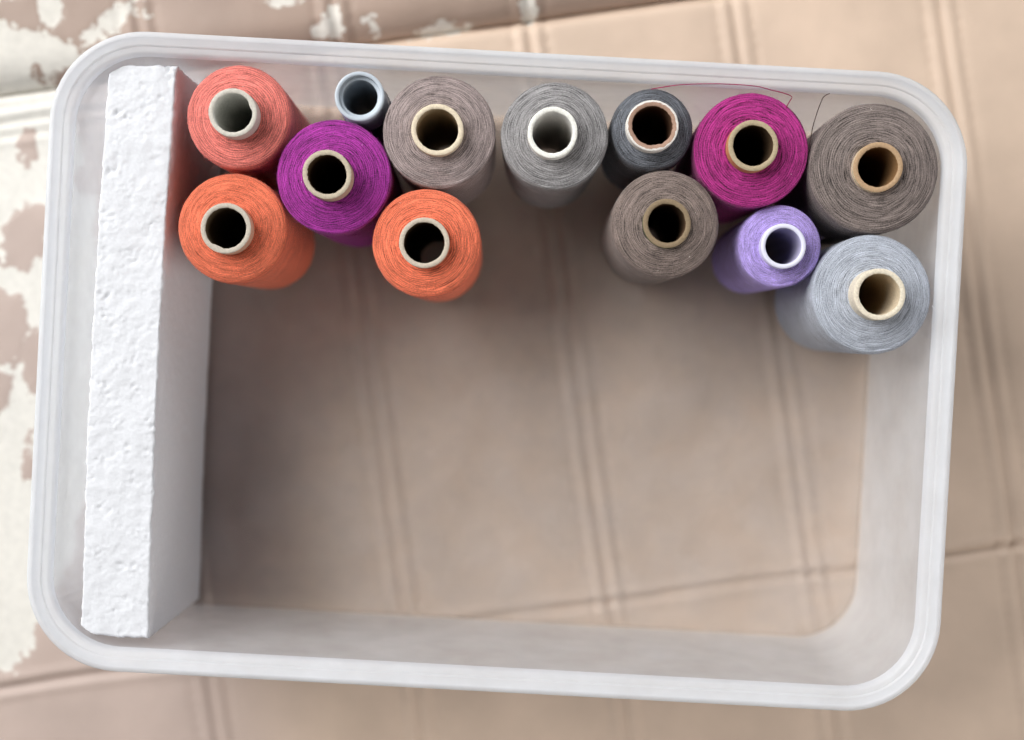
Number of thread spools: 13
